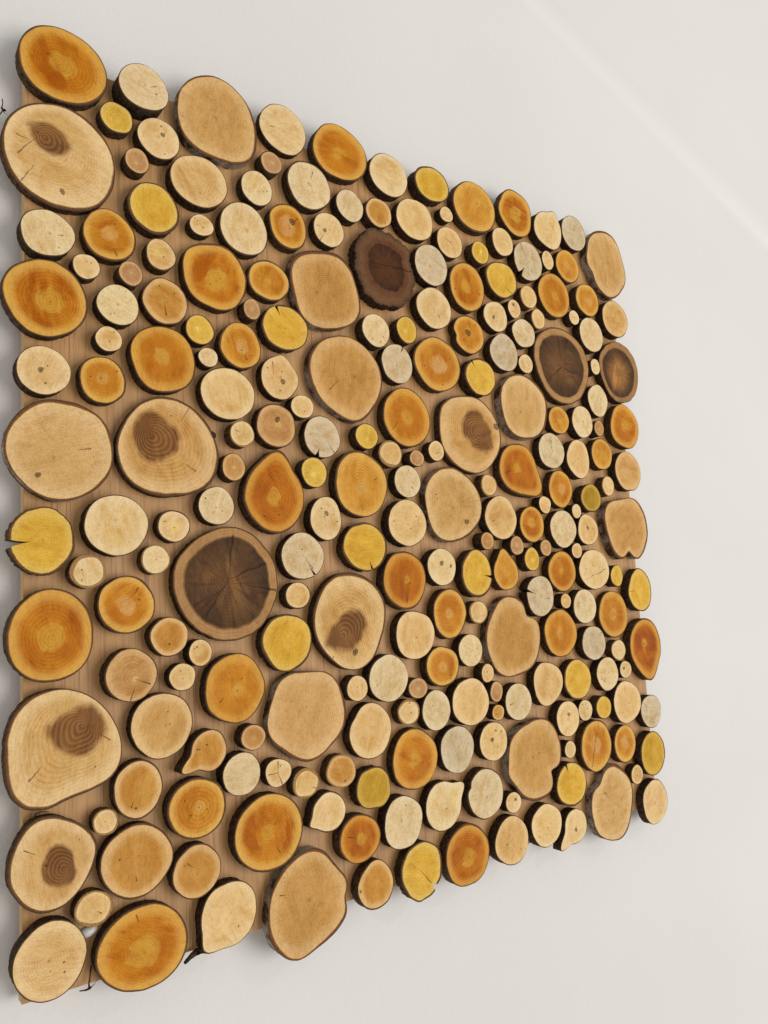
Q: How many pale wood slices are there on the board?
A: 163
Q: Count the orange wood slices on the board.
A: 46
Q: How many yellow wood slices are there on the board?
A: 25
